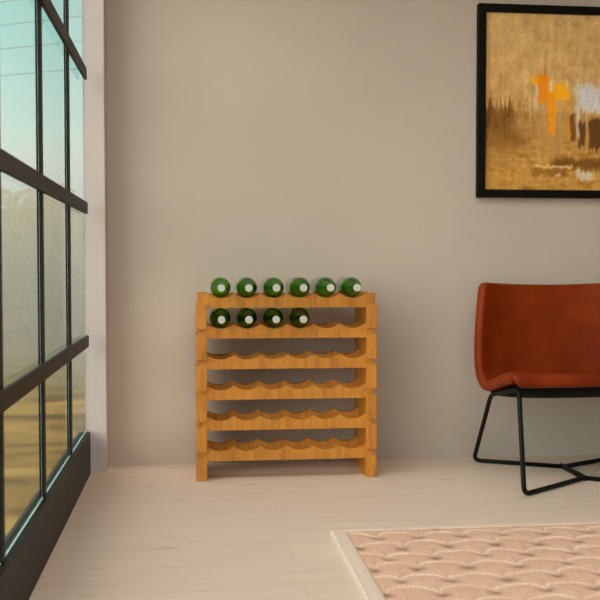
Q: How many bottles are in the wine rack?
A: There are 10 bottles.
